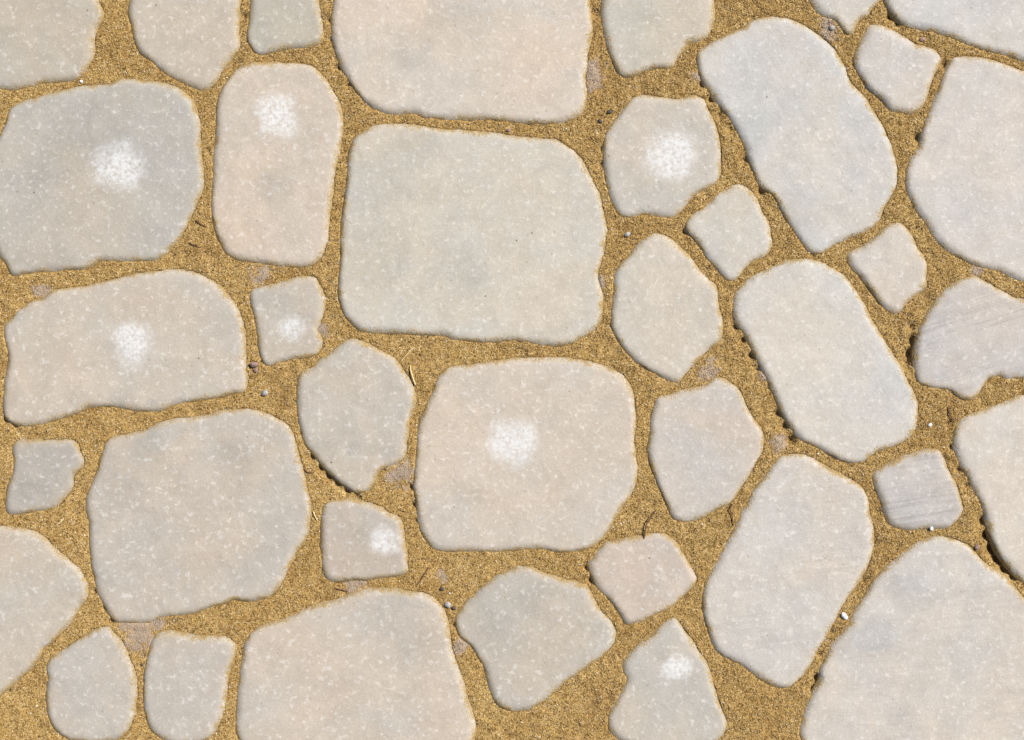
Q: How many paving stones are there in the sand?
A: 38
